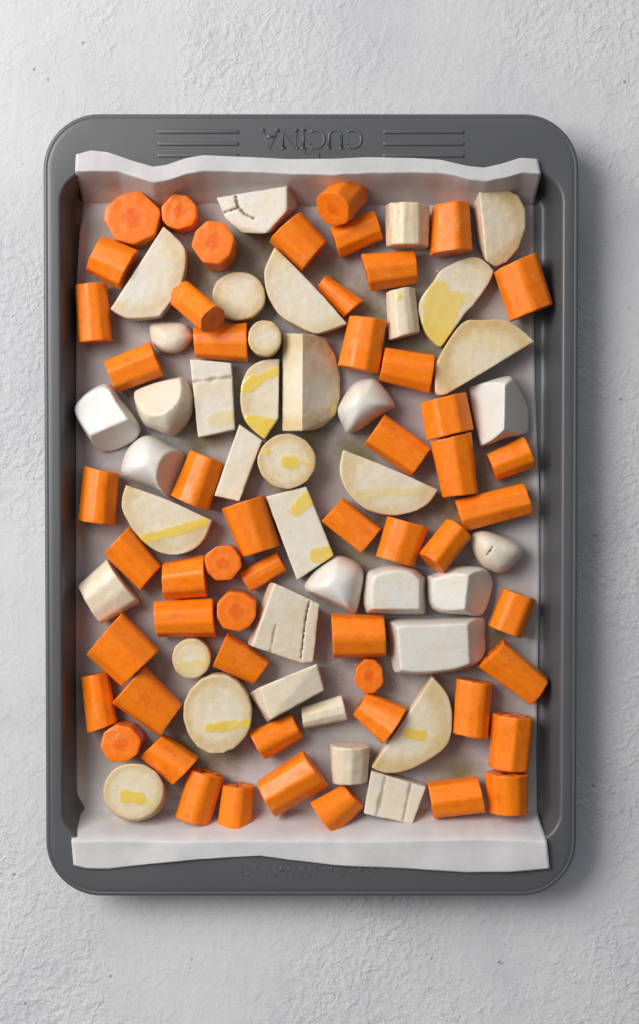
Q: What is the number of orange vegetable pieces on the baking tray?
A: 54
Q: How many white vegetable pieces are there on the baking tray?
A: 39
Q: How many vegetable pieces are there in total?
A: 93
